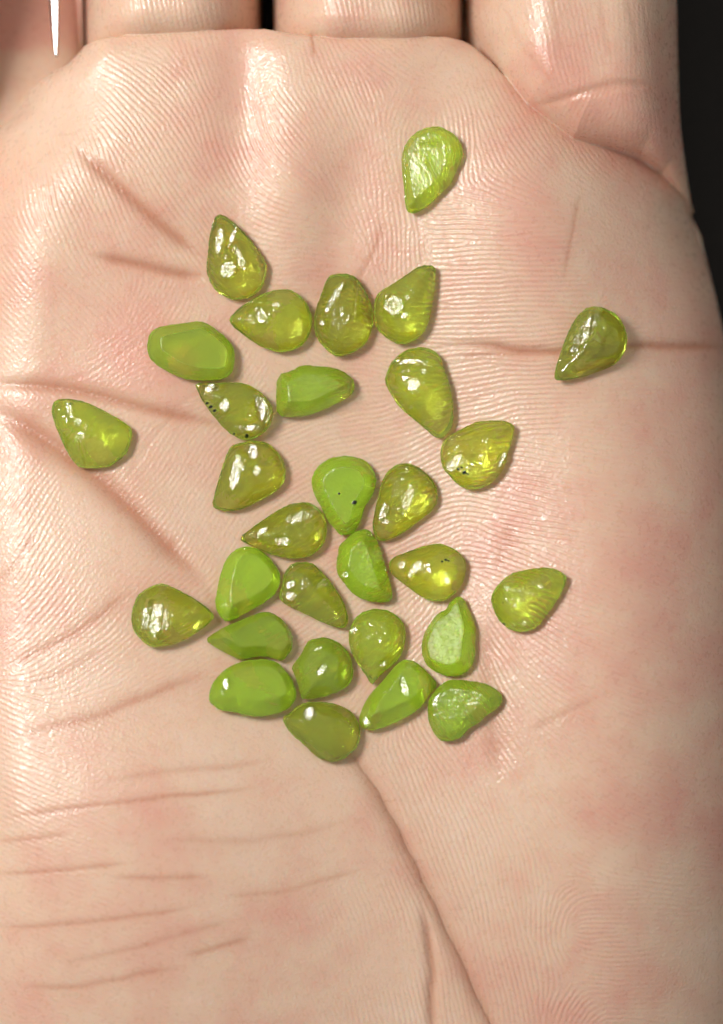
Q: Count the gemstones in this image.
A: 30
